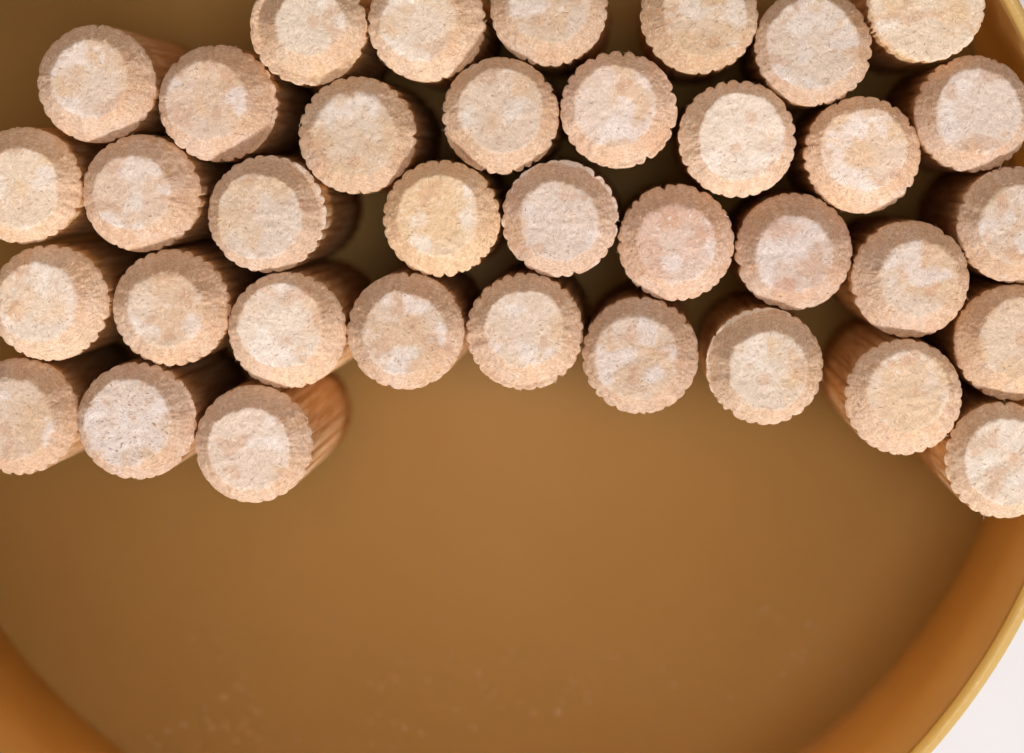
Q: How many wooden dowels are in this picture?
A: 36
